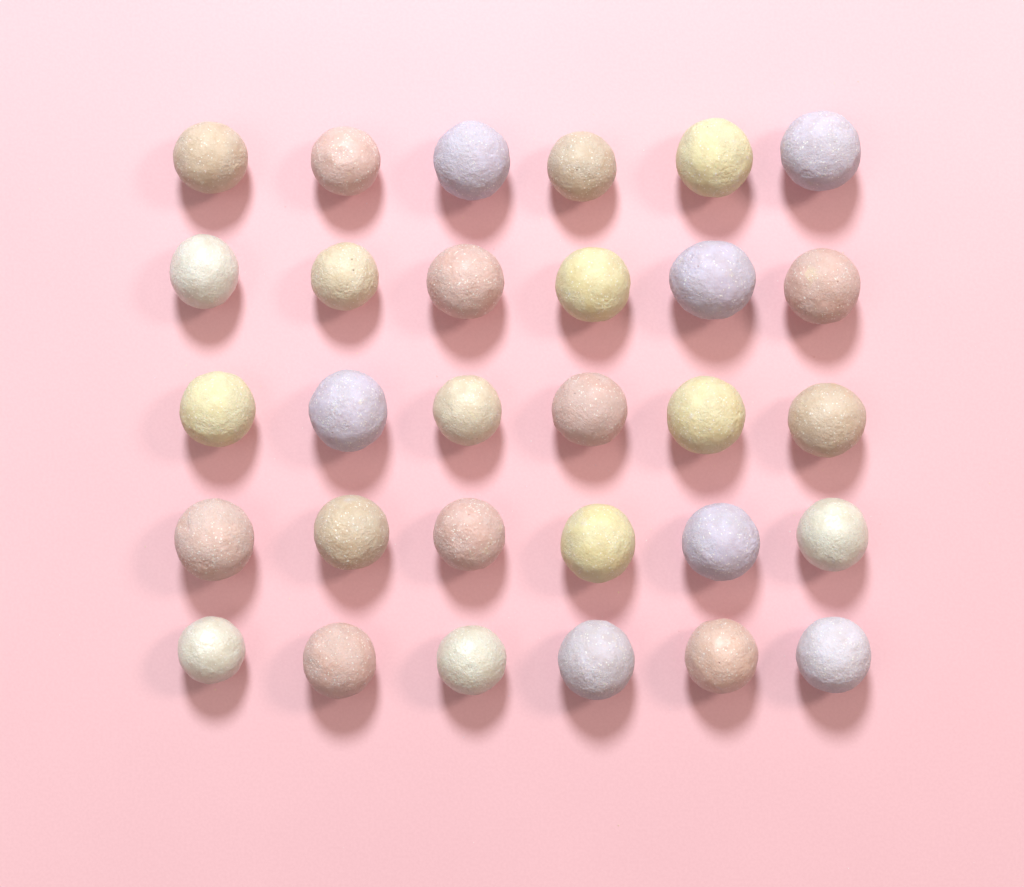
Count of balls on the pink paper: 30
